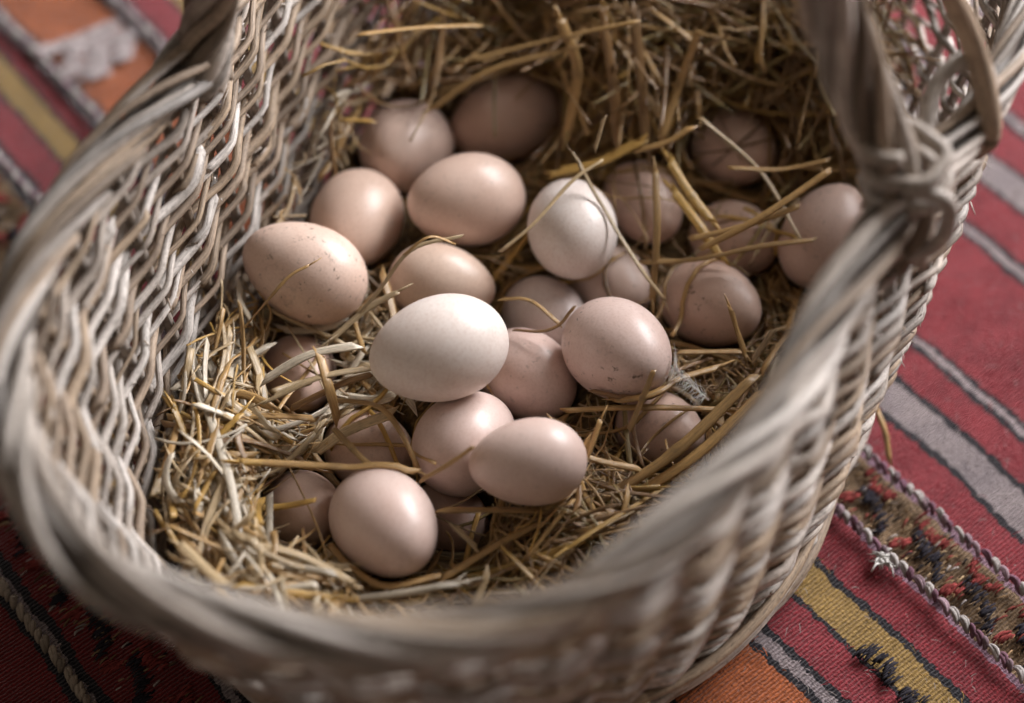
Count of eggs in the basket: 25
